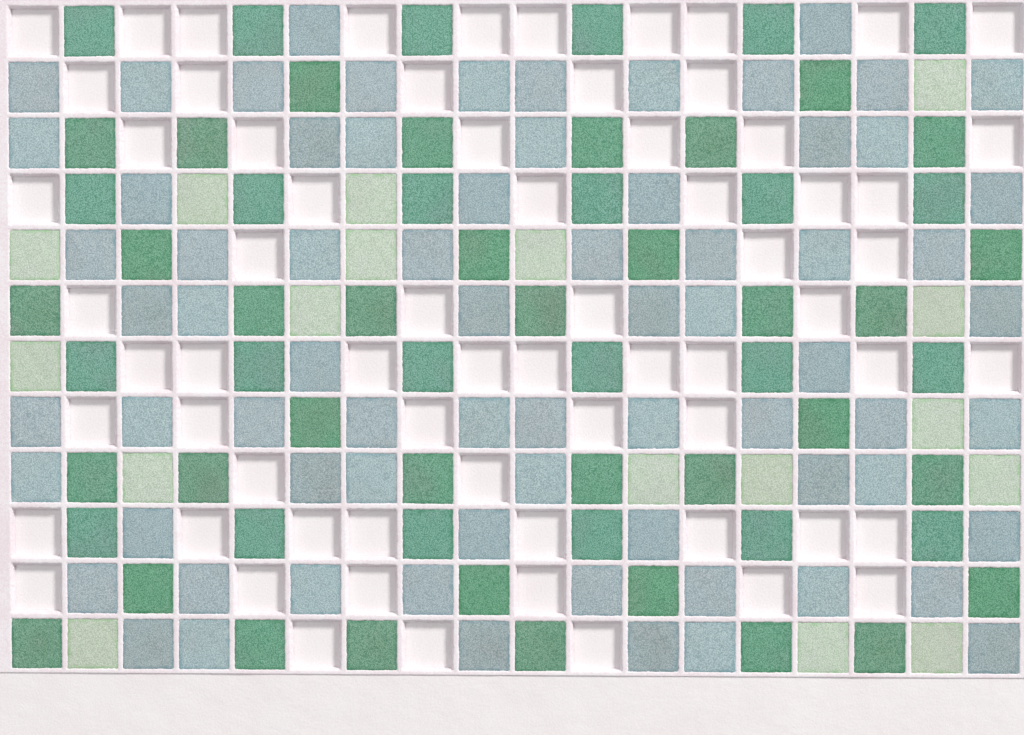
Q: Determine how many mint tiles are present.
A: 17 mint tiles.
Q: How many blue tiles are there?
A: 72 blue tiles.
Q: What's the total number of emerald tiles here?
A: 60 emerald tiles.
